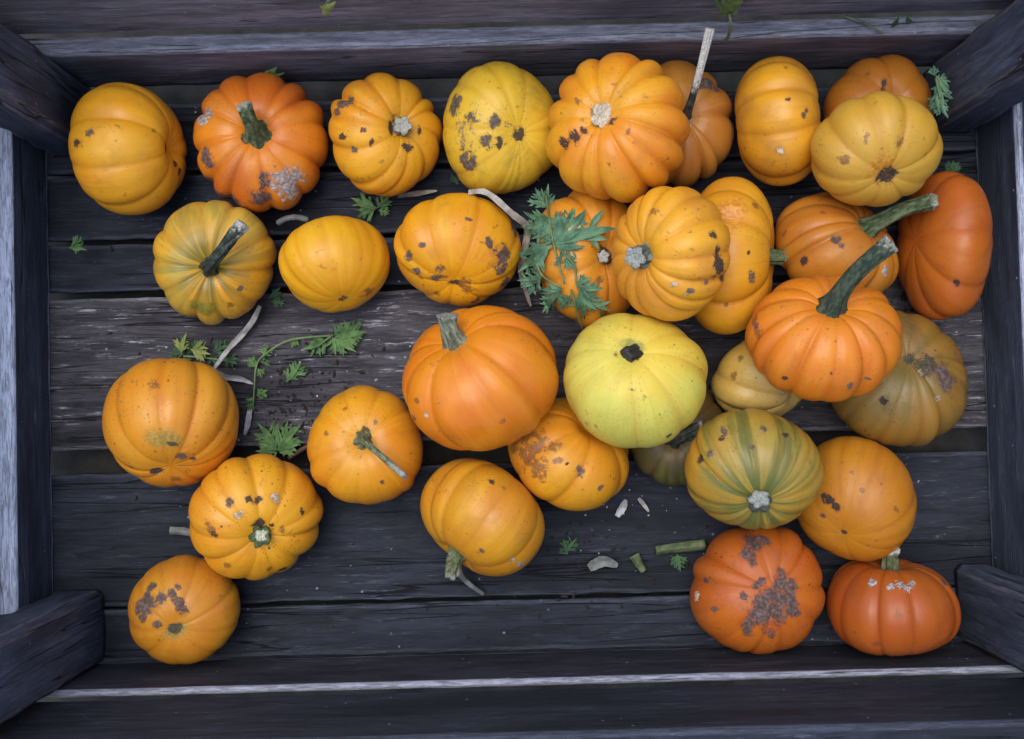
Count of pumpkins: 33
